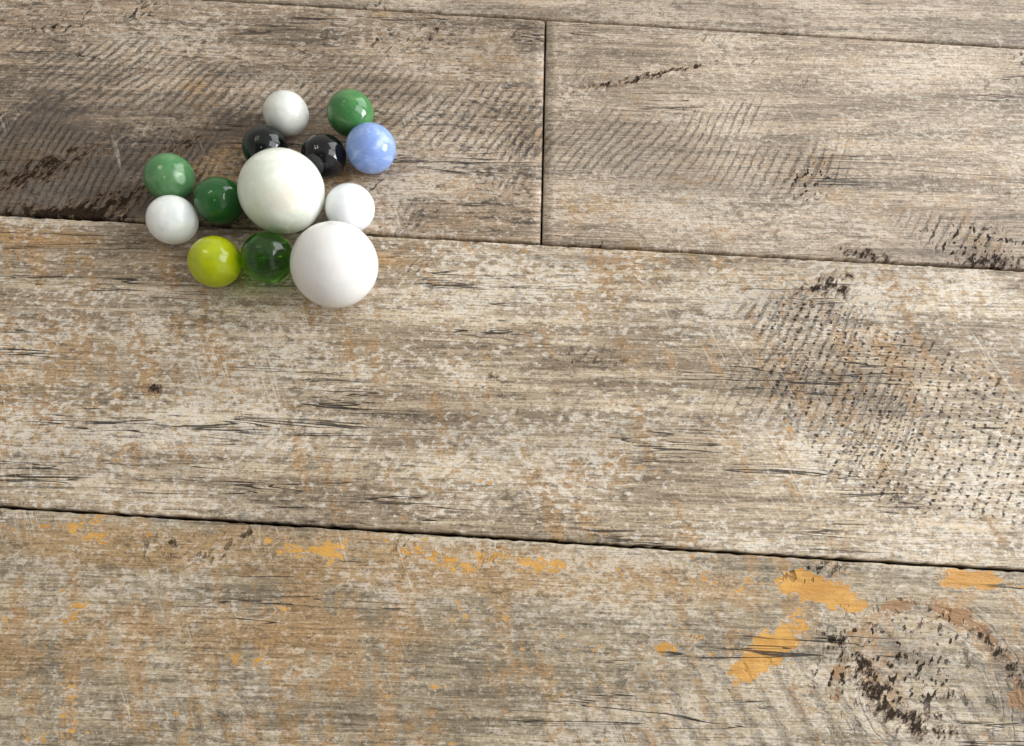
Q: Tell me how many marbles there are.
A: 13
